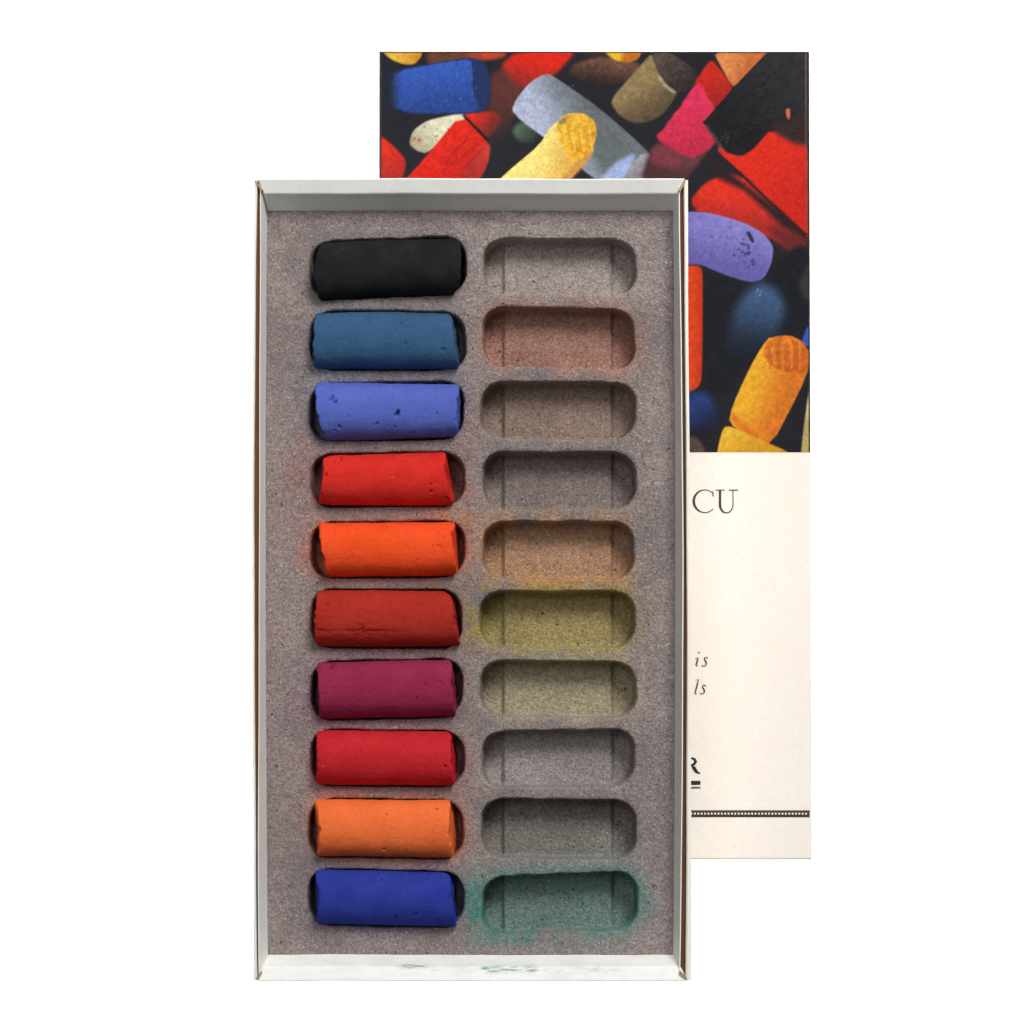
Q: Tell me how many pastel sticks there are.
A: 10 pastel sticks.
